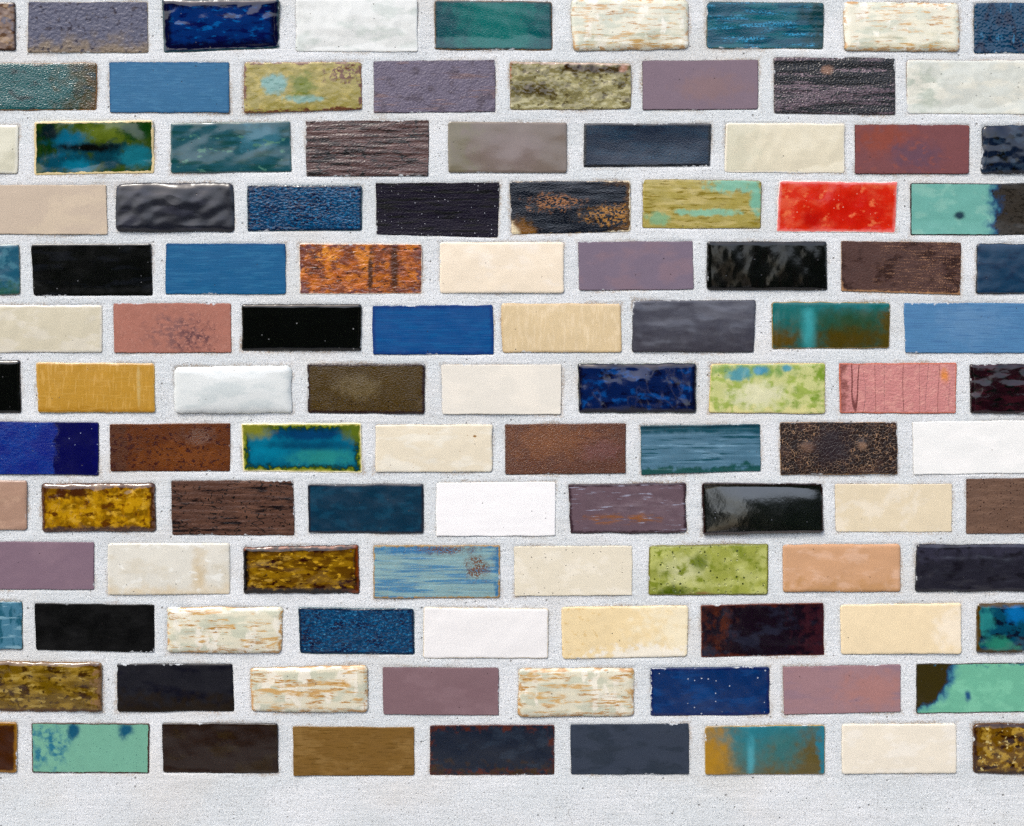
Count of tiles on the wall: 111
